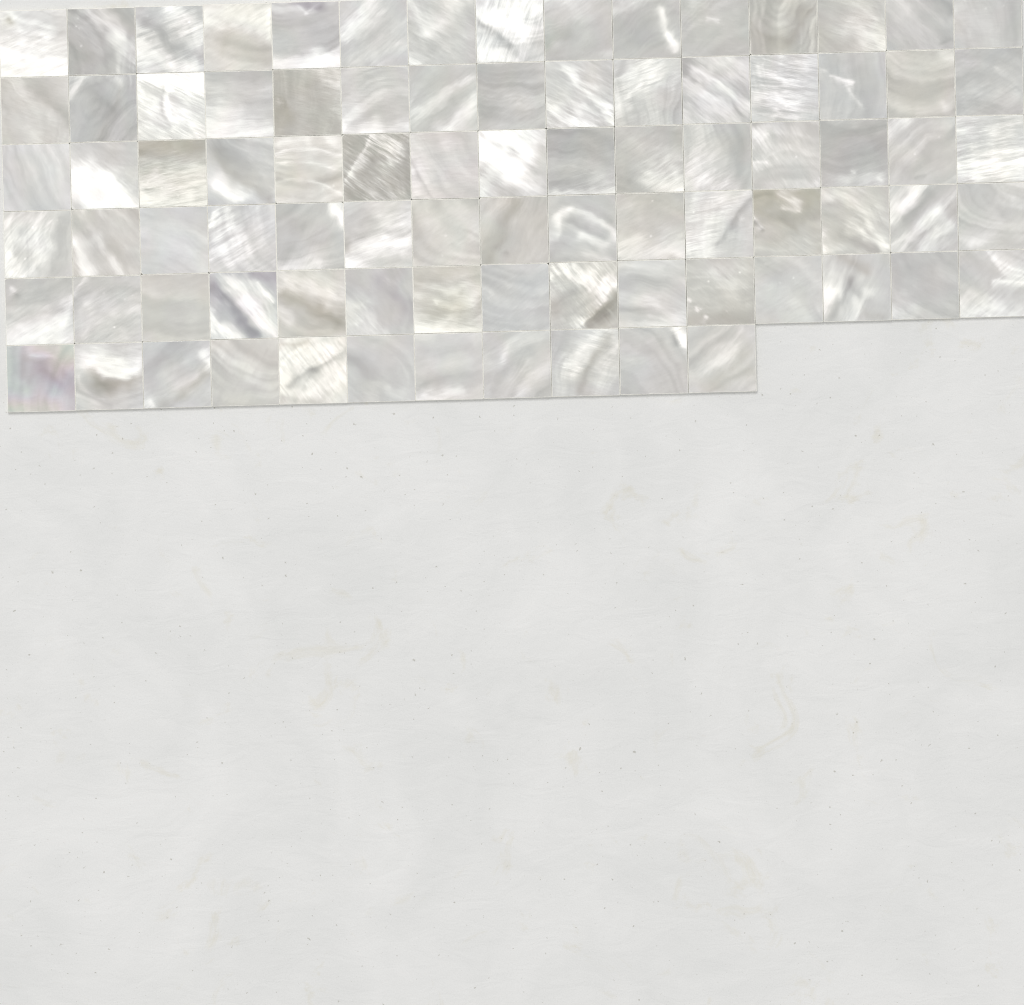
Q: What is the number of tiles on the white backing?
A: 86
